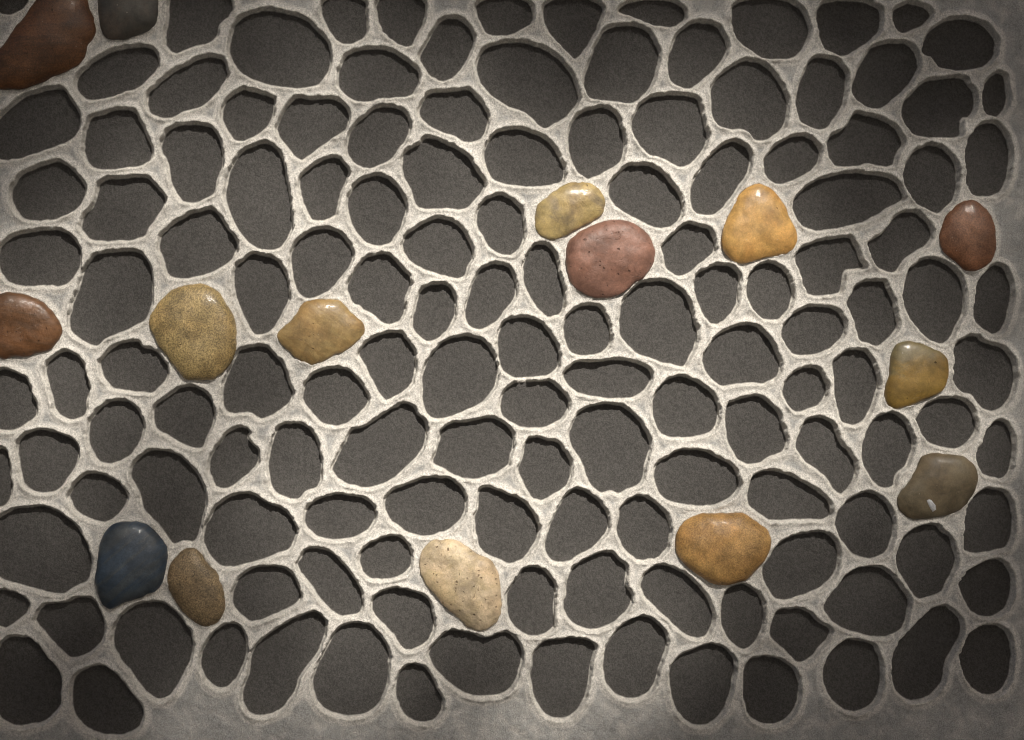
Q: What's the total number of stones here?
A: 15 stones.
